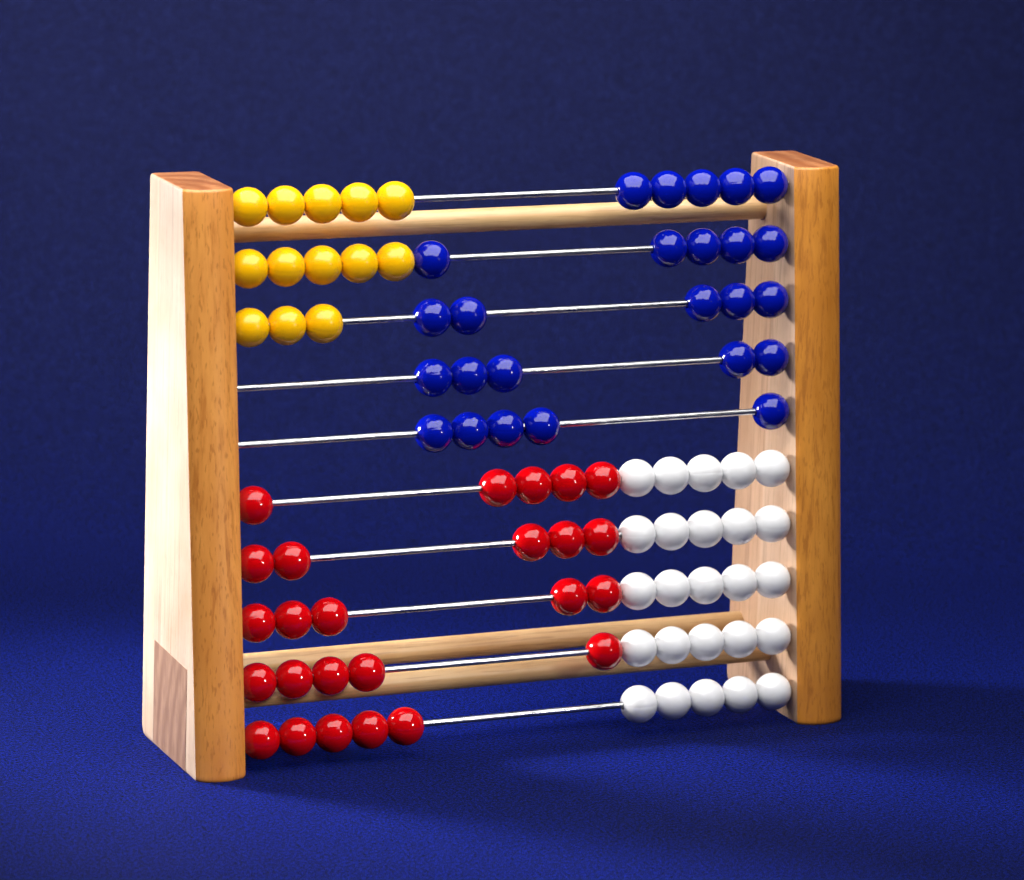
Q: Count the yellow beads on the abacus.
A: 13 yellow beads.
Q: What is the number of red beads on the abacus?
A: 25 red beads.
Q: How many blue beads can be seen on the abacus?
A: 25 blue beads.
